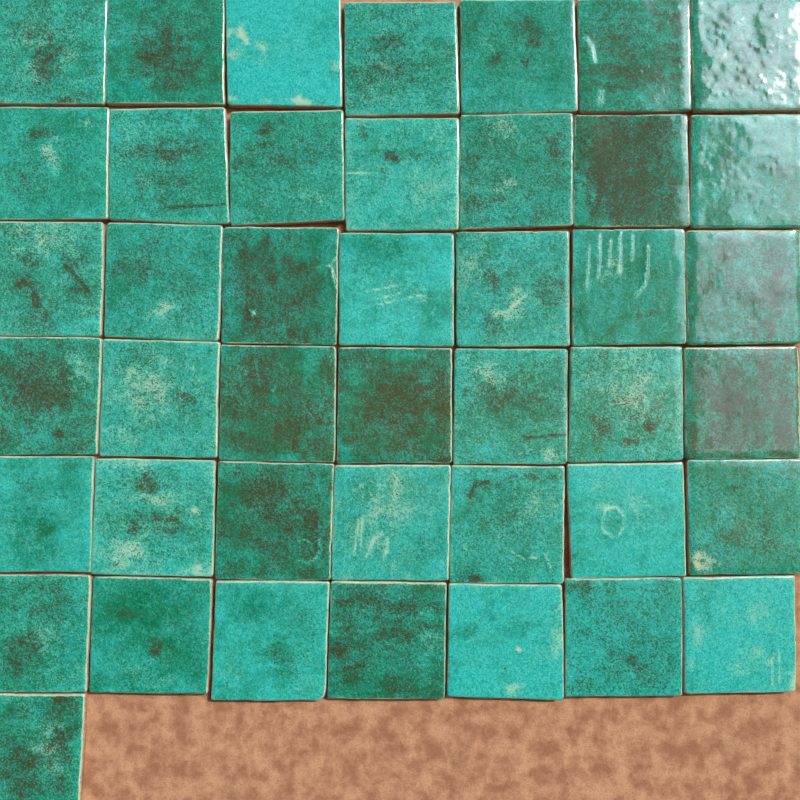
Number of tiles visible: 43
